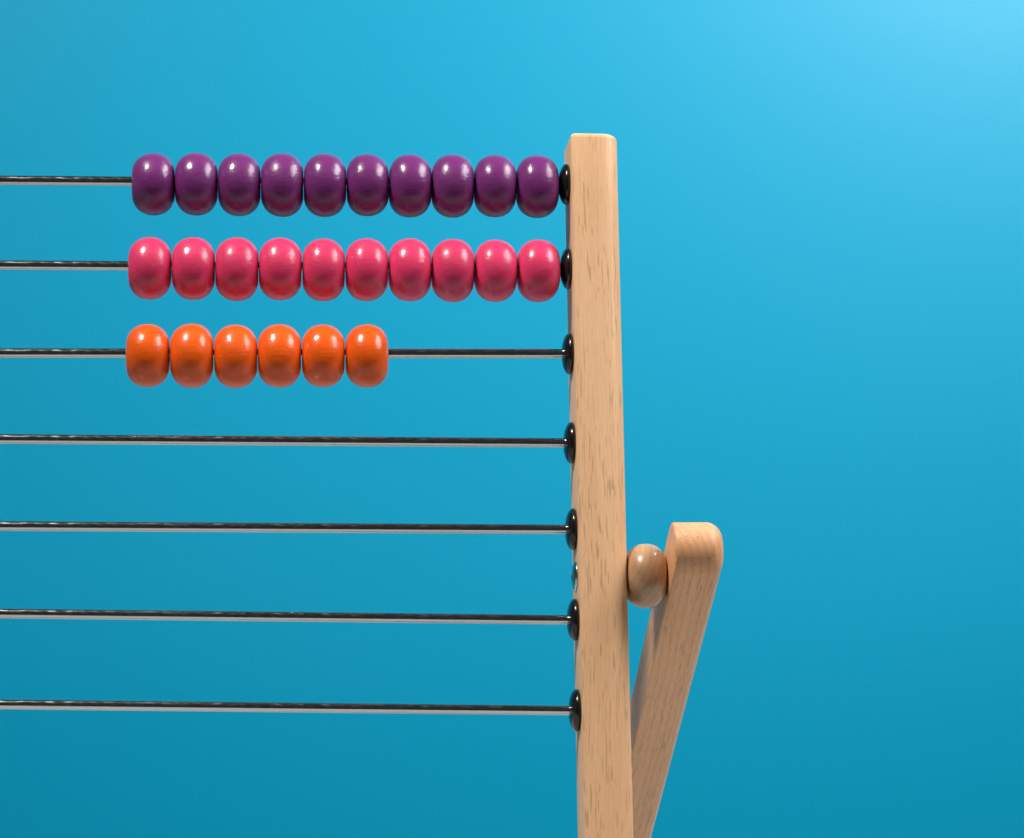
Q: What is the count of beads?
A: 26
